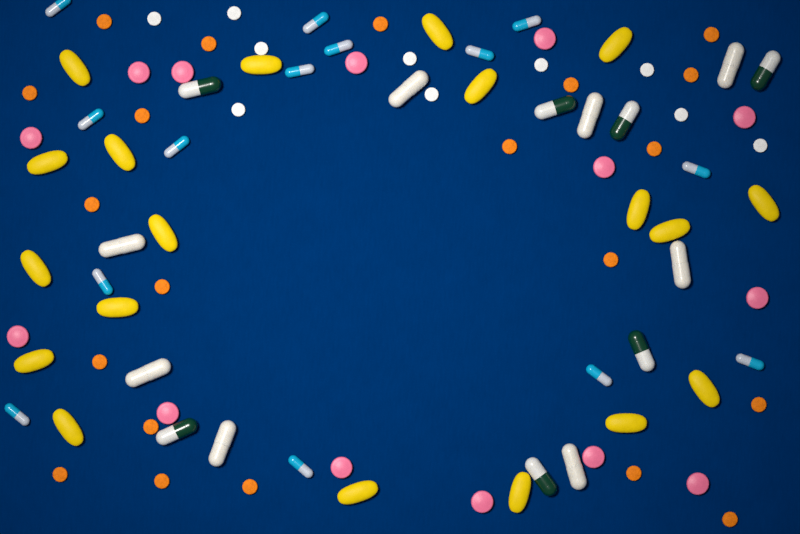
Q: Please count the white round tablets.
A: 10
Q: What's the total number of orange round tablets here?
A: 21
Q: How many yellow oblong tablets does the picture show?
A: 19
